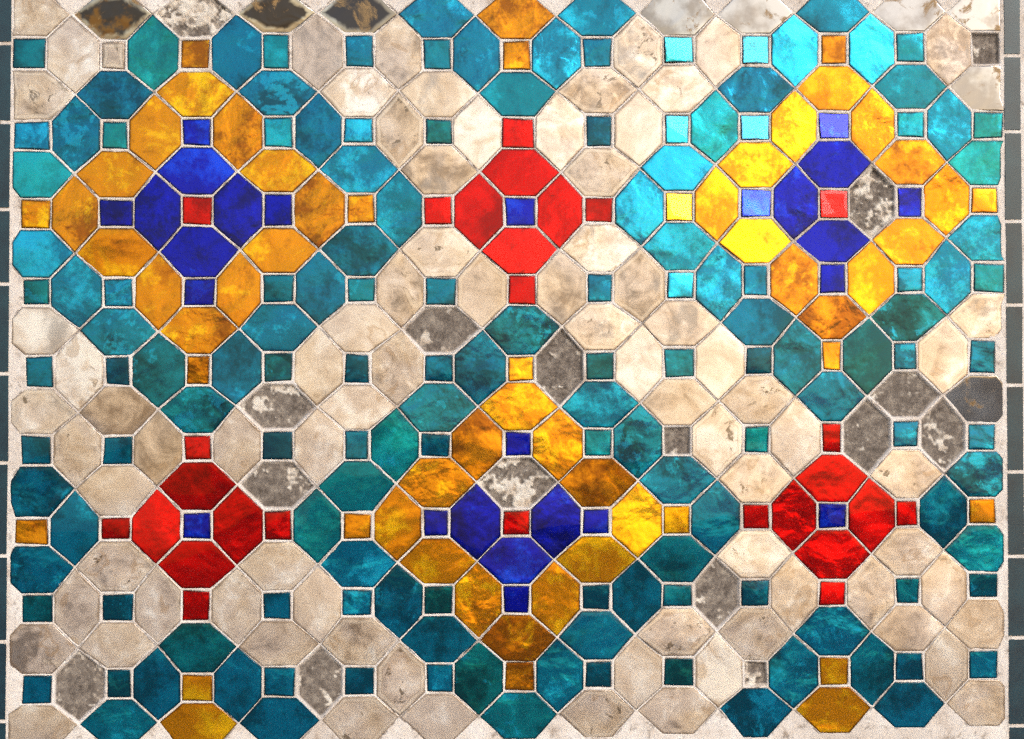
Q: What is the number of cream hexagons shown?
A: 78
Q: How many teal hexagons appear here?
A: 77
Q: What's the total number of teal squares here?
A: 66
